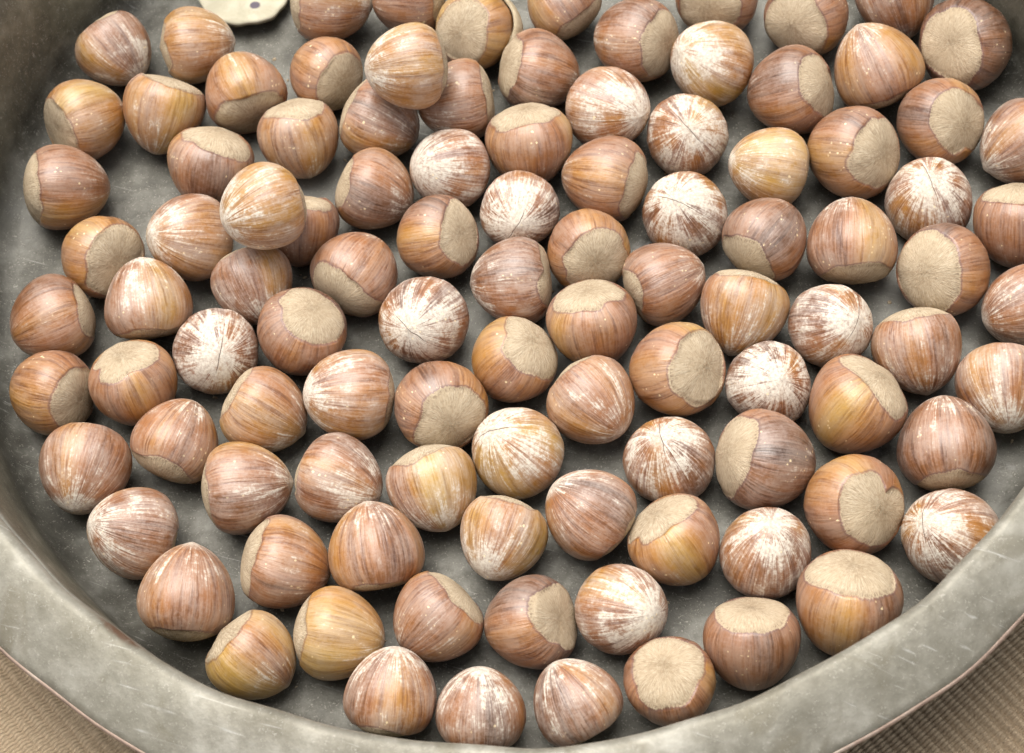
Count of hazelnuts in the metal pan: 103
